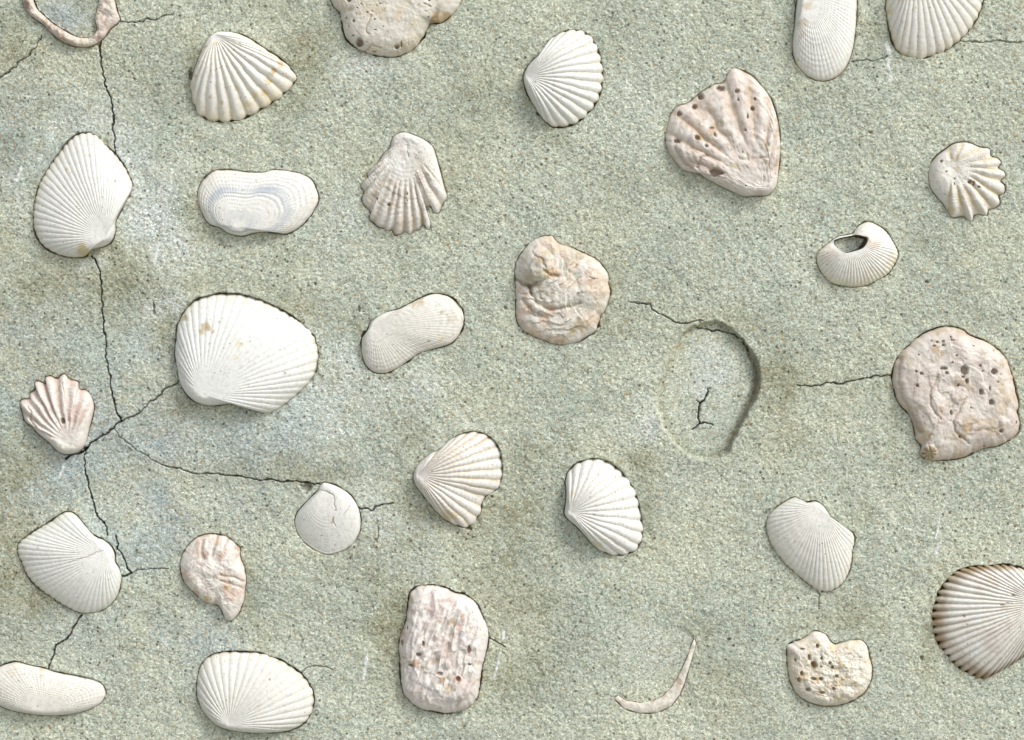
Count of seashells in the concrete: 29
